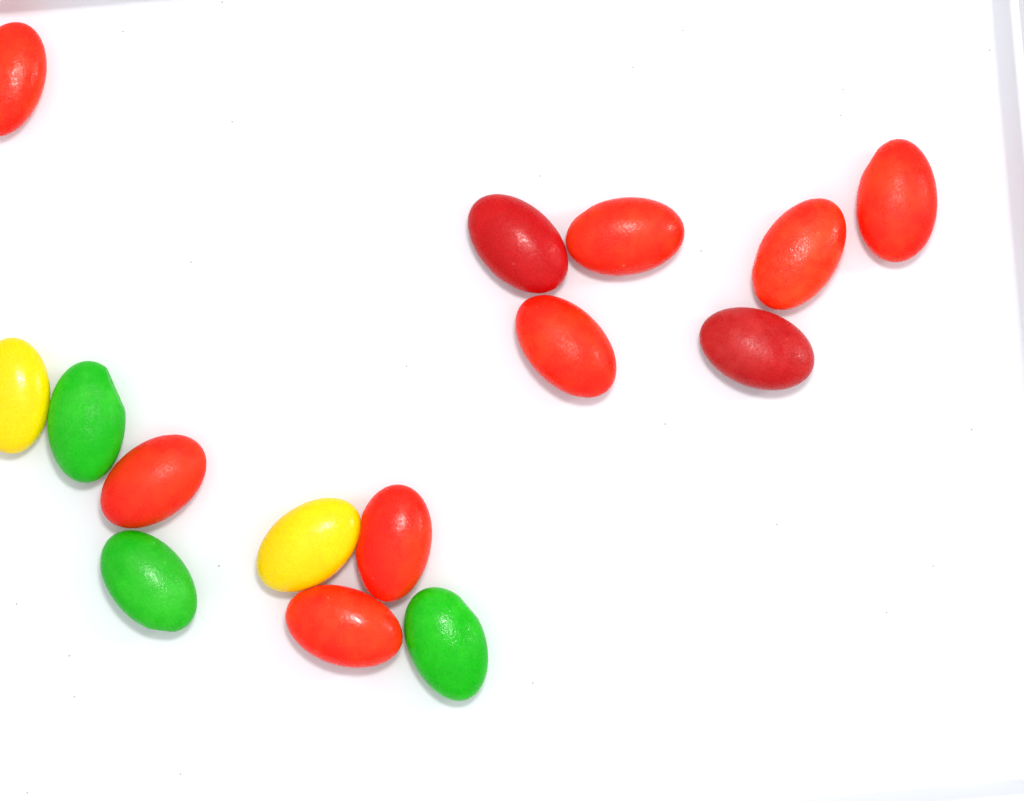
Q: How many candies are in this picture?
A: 15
